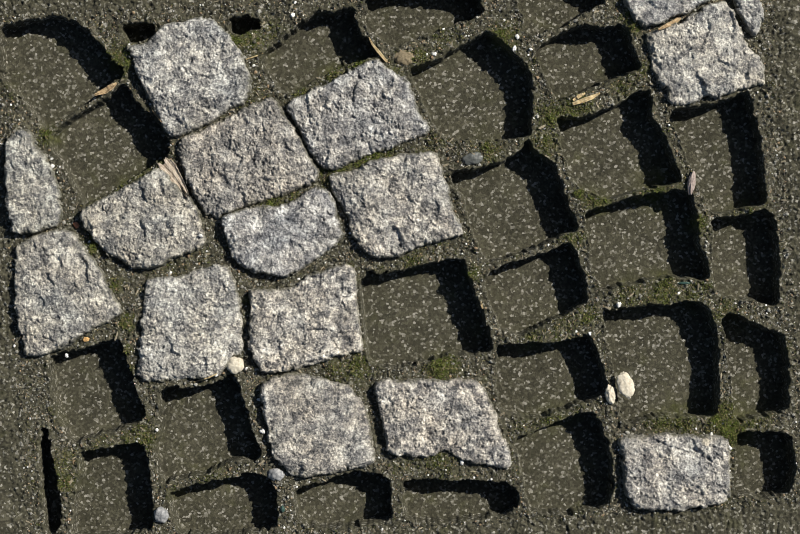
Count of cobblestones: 16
